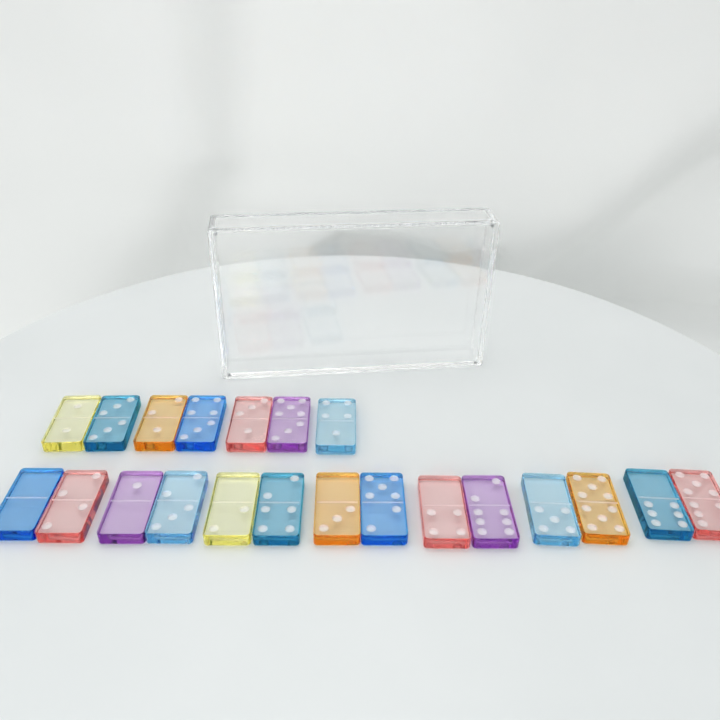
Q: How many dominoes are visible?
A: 21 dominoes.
